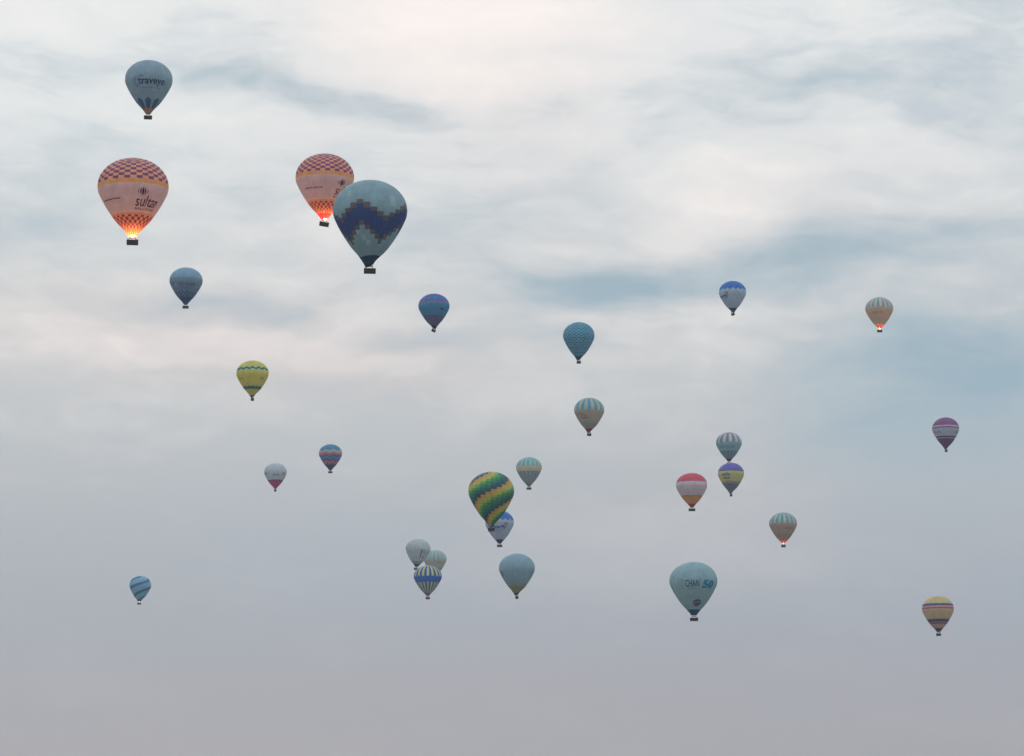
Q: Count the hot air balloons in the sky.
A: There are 28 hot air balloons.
